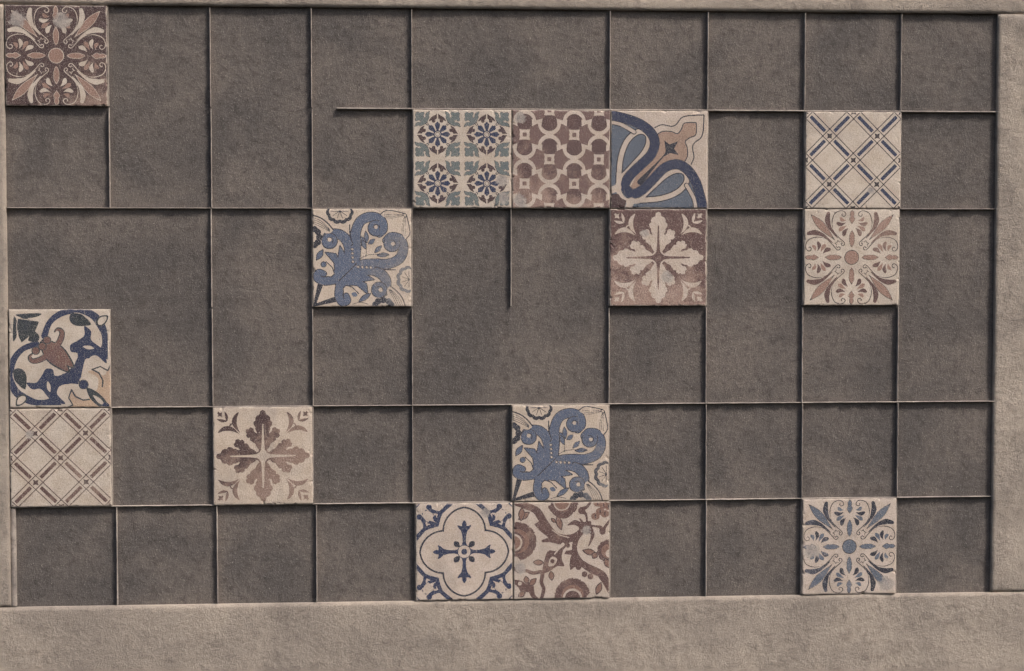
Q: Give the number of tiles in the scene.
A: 15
